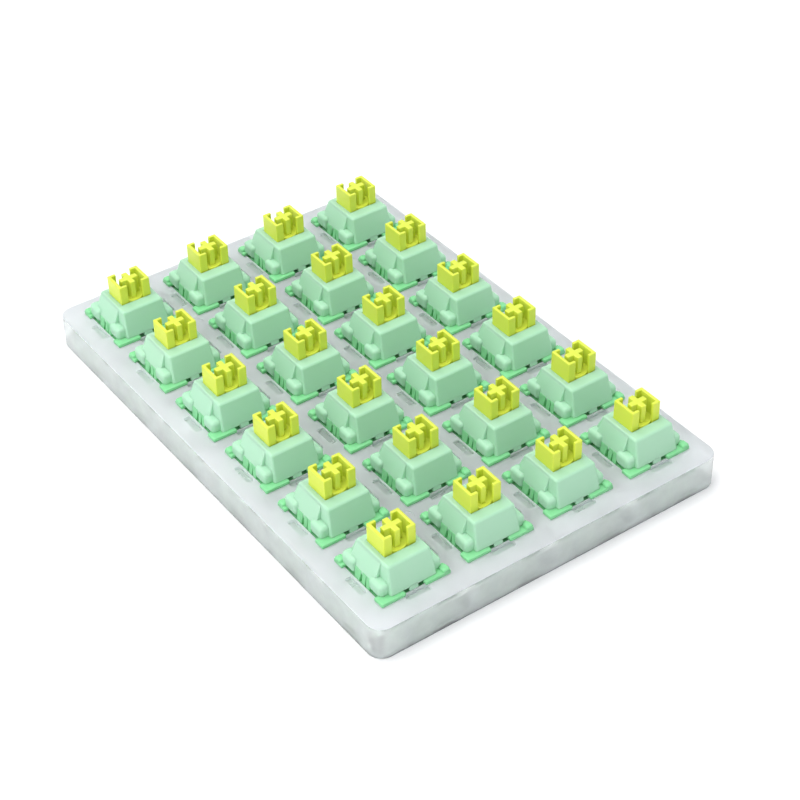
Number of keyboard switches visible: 24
